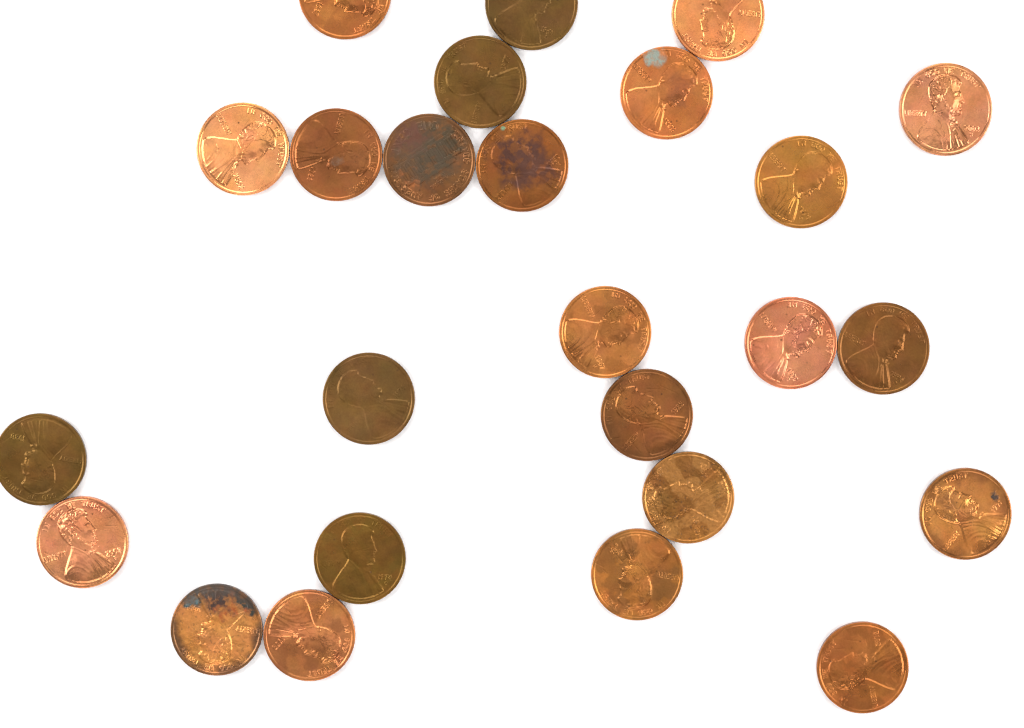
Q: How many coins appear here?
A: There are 25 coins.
